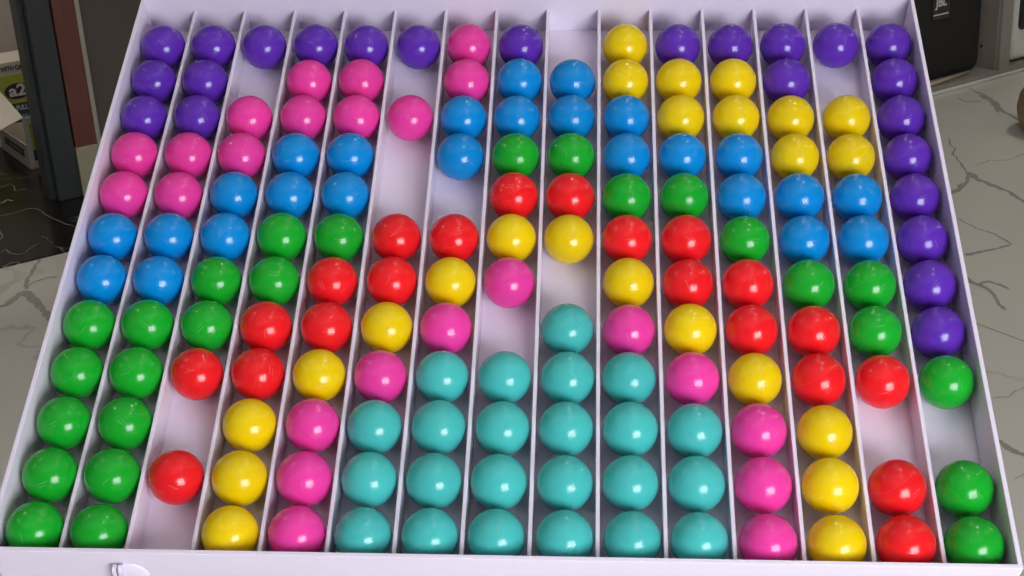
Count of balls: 167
